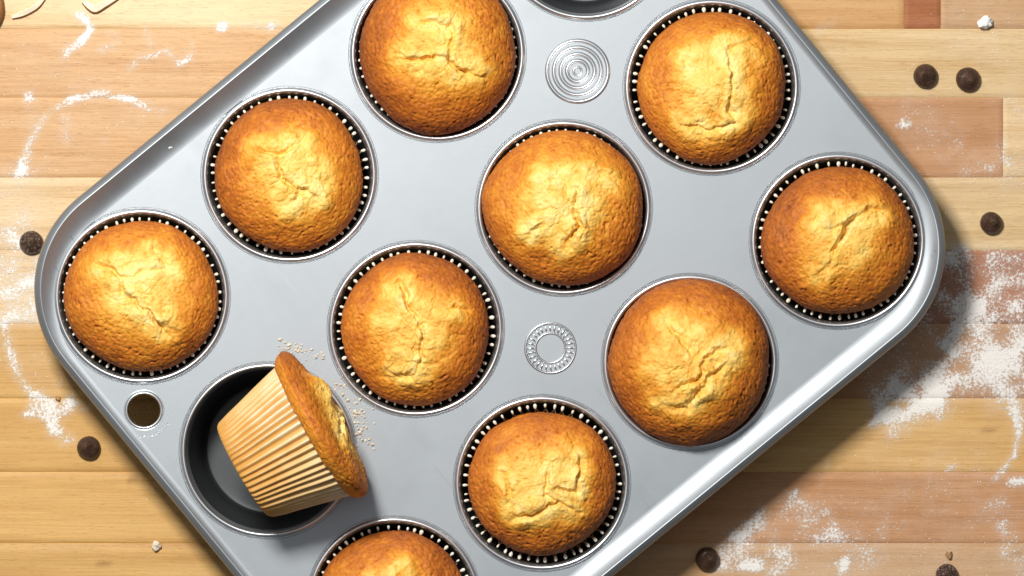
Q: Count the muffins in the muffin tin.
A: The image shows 11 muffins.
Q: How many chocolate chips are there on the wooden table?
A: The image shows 7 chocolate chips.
